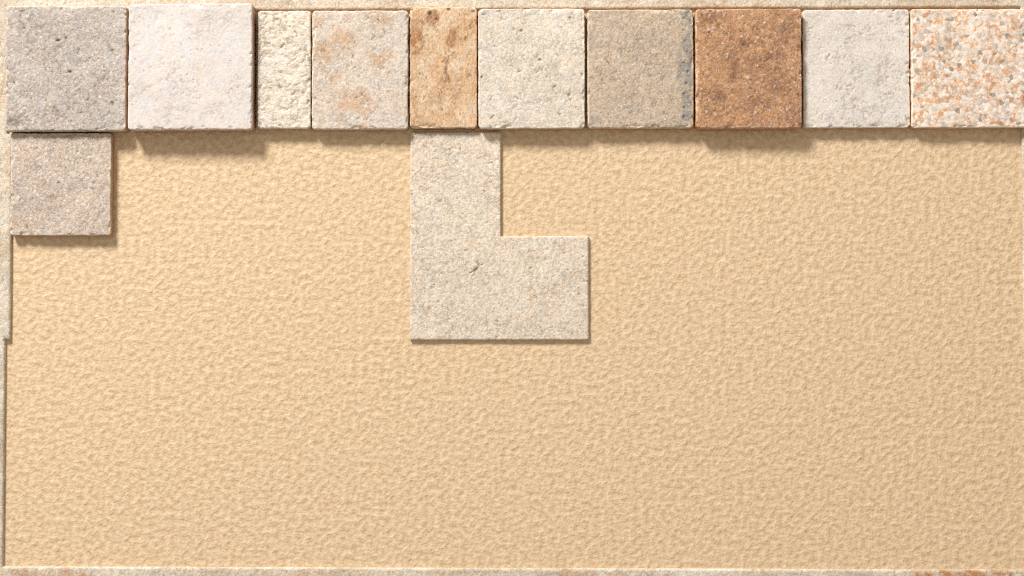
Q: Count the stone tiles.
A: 11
